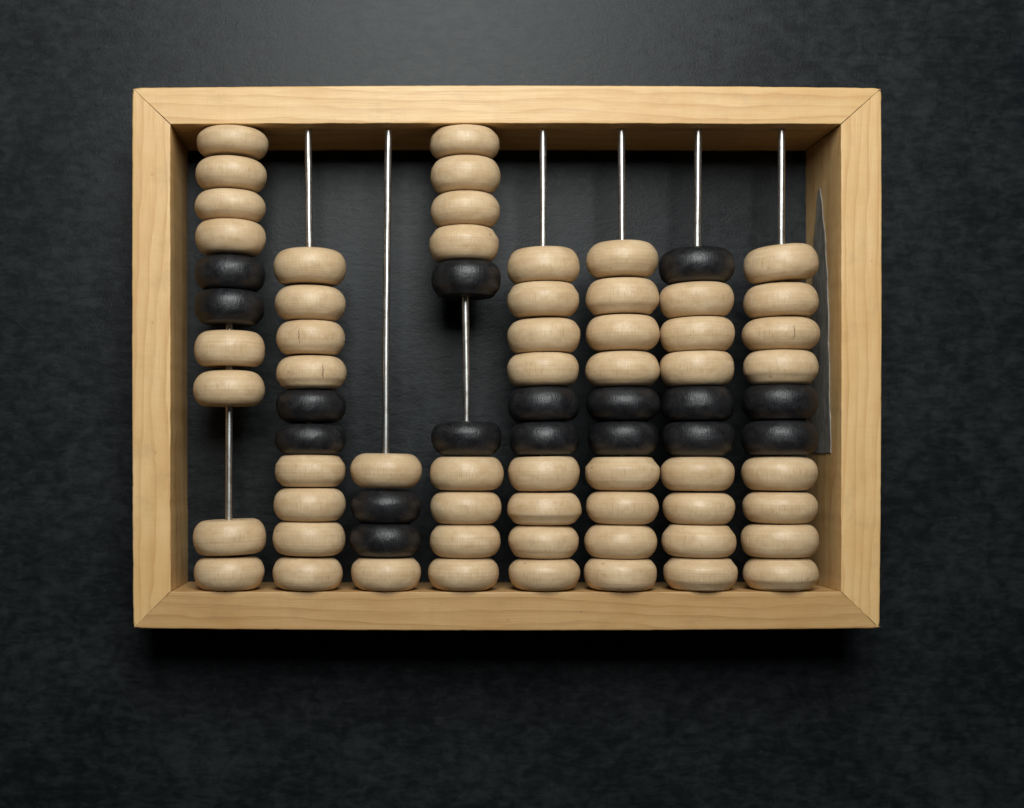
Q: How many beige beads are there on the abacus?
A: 57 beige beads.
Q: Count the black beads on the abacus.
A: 17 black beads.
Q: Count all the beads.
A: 74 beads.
